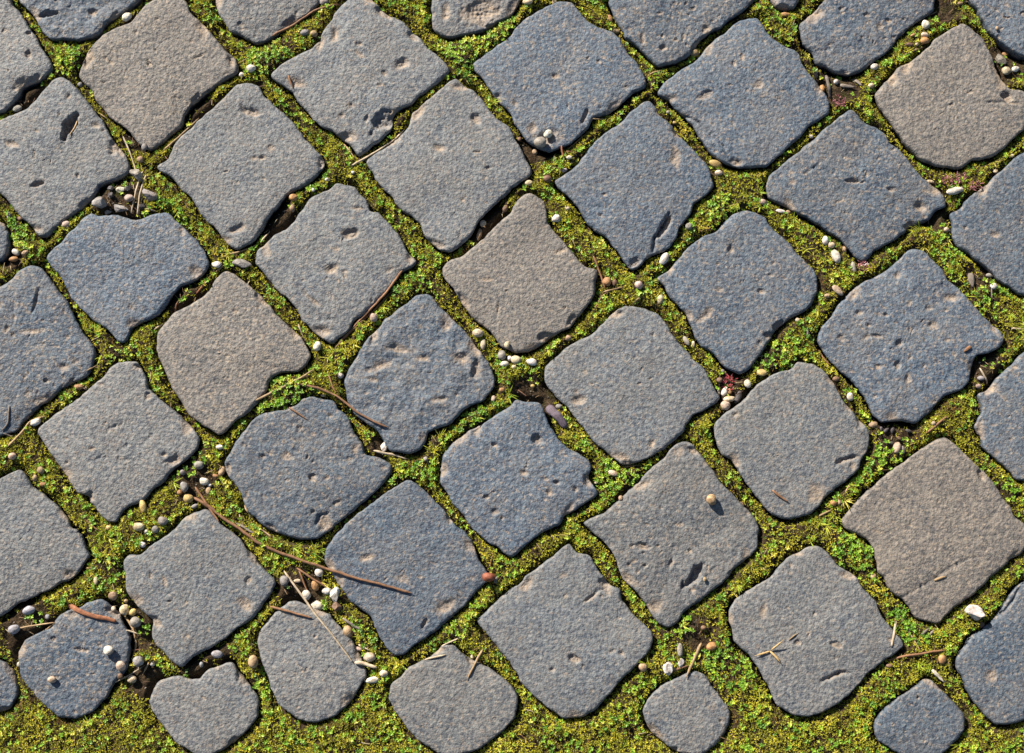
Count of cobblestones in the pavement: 49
